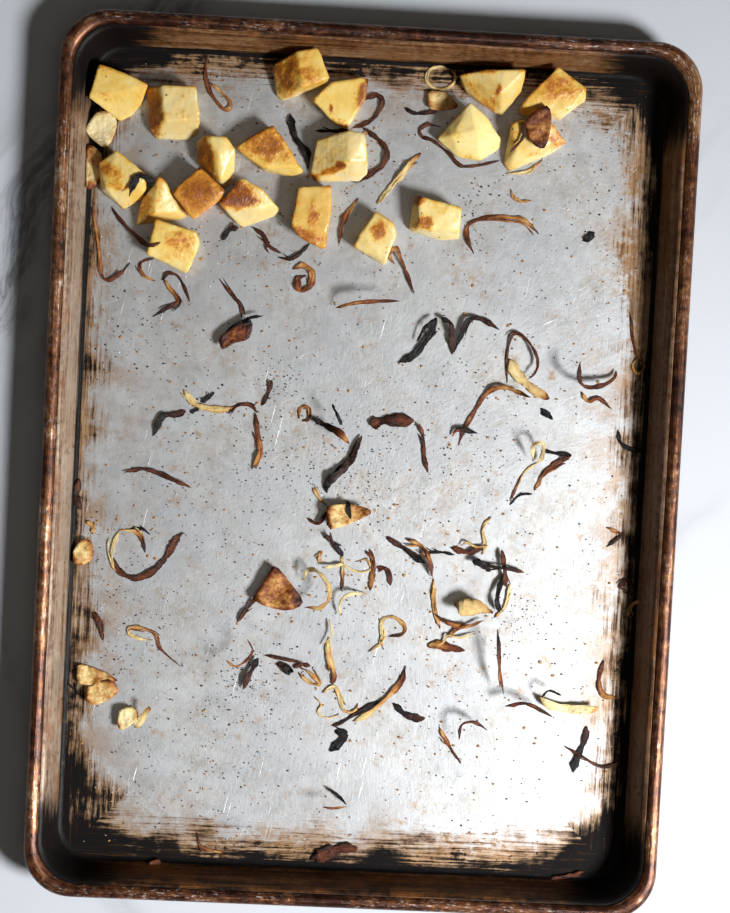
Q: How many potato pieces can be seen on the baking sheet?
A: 19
